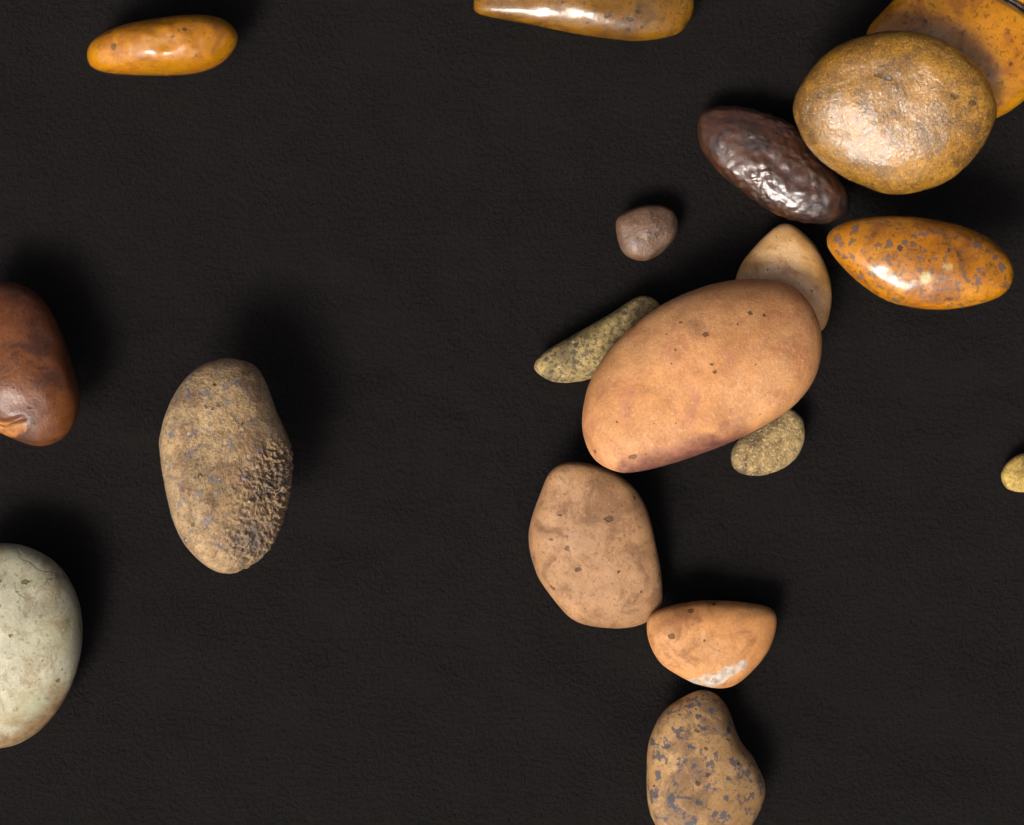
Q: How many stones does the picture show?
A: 18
